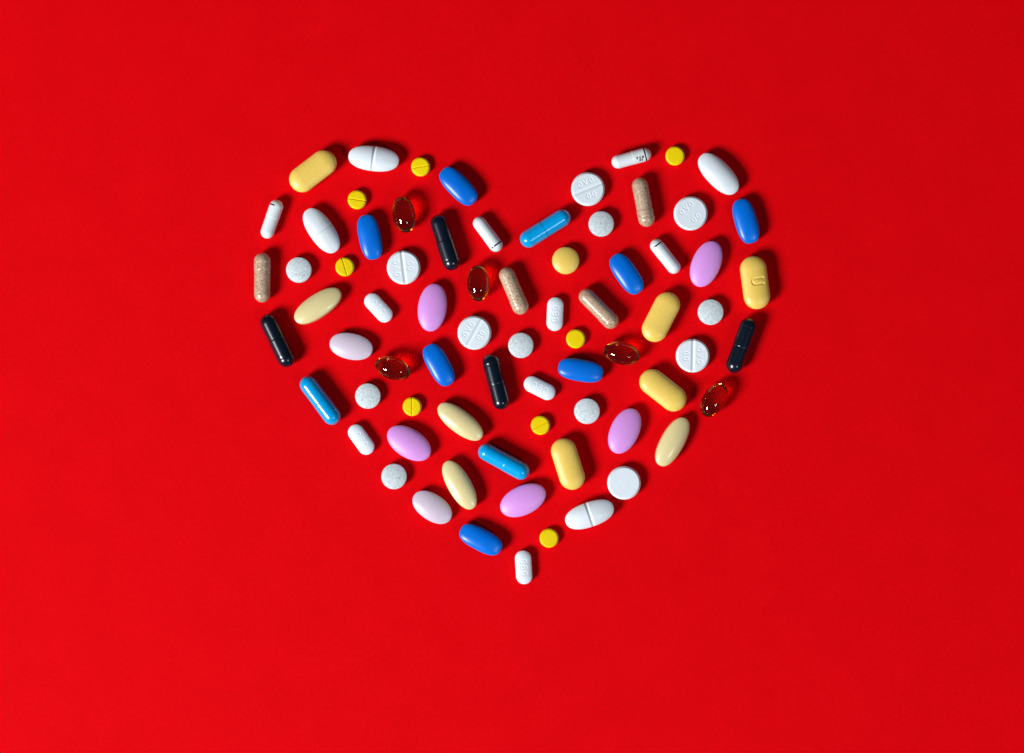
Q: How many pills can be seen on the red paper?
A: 74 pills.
